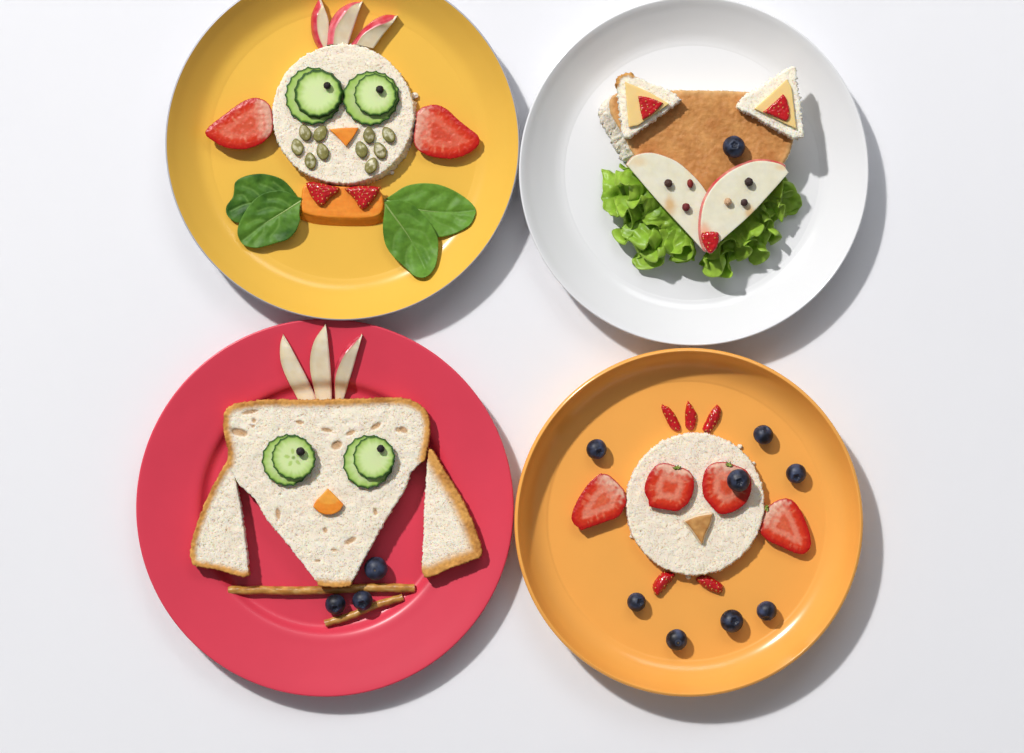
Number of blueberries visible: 12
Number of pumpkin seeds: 10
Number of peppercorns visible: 10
